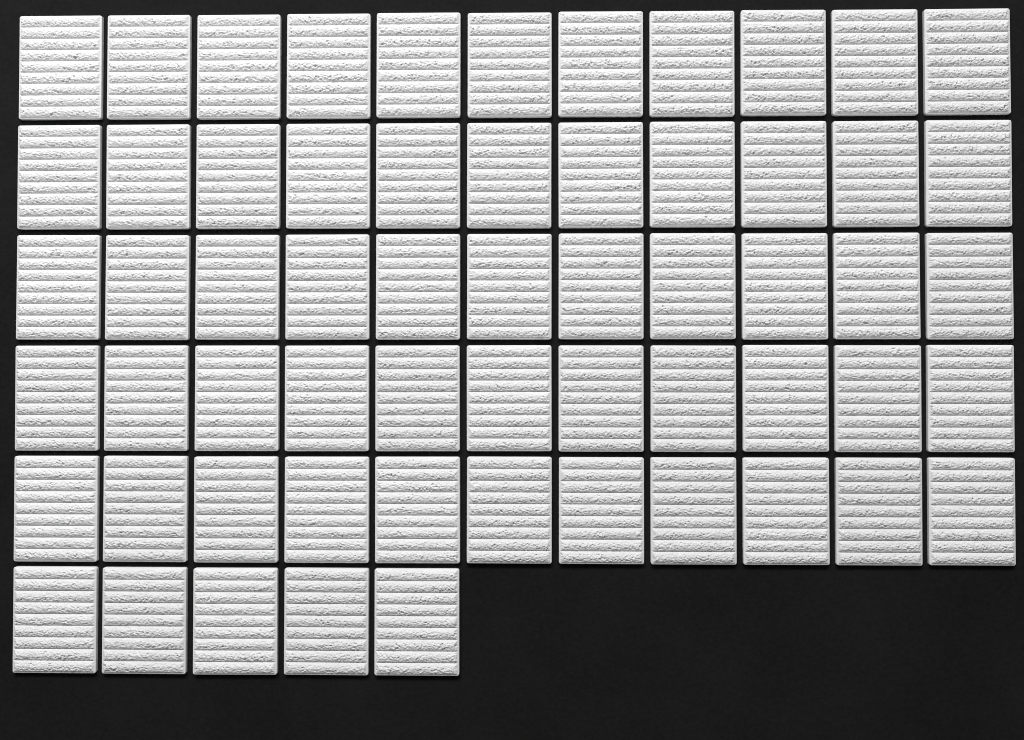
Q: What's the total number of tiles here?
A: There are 60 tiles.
